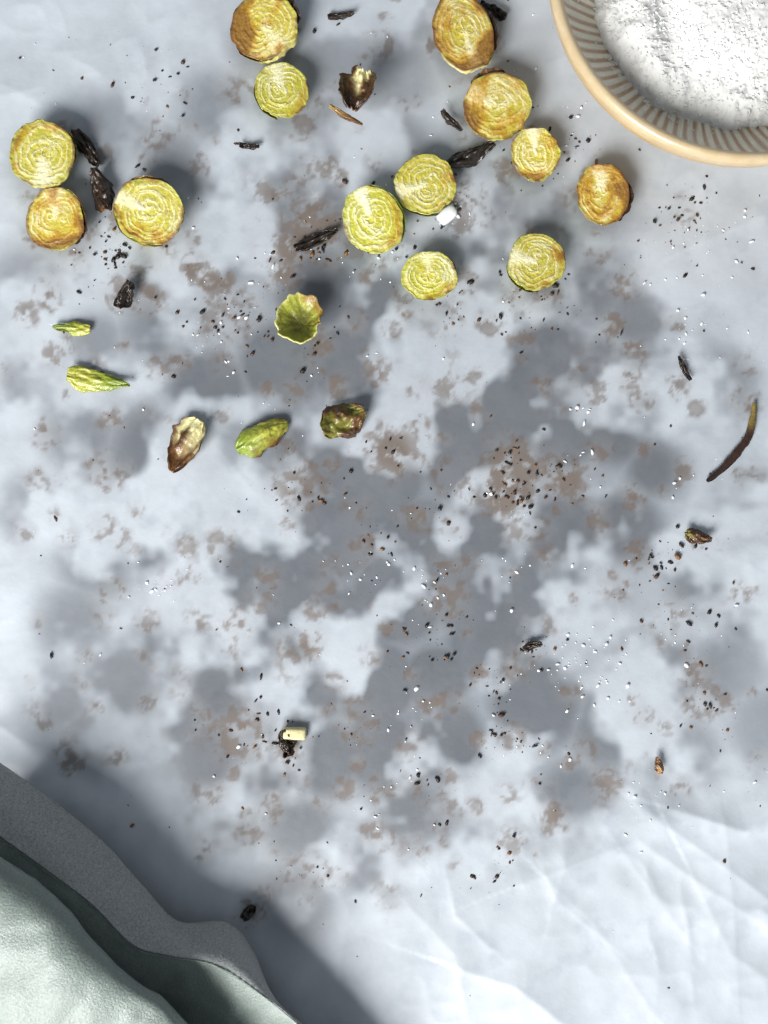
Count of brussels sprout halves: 13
